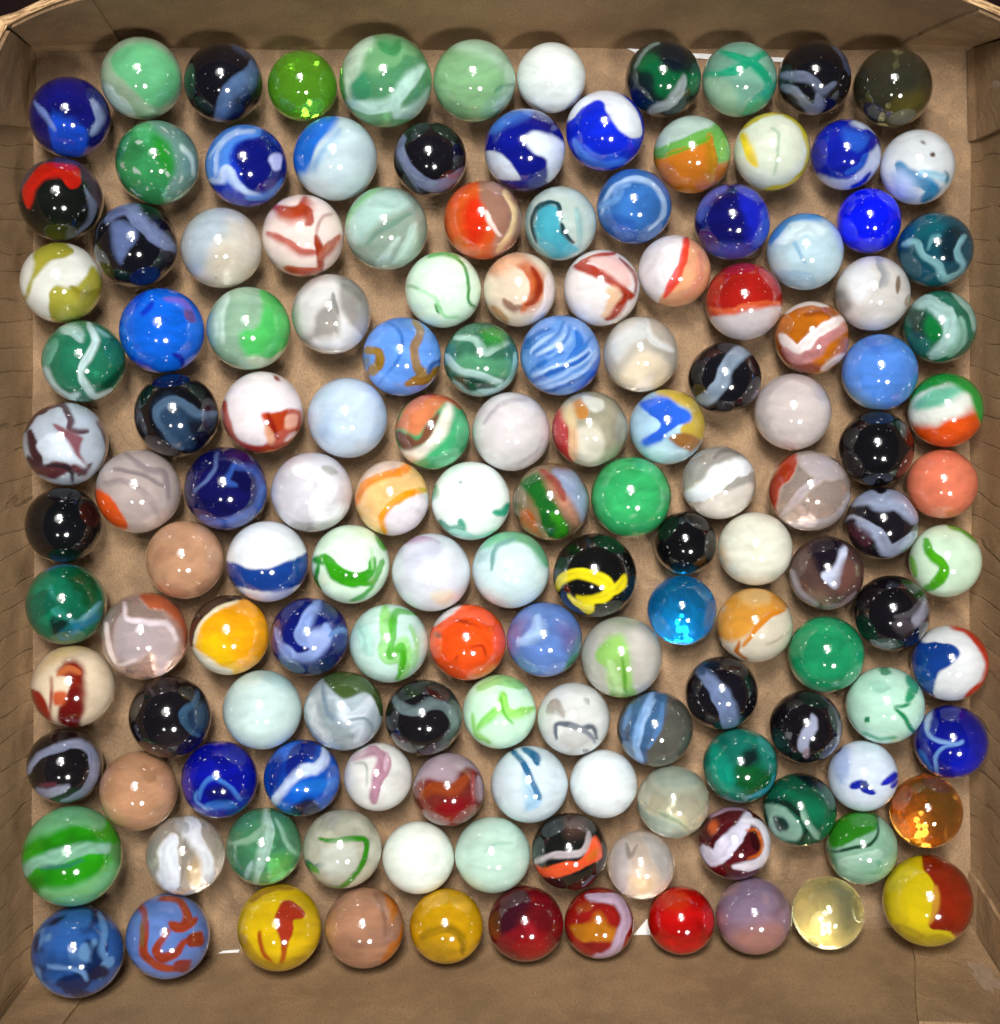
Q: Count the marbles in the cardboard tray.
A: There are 144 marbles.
